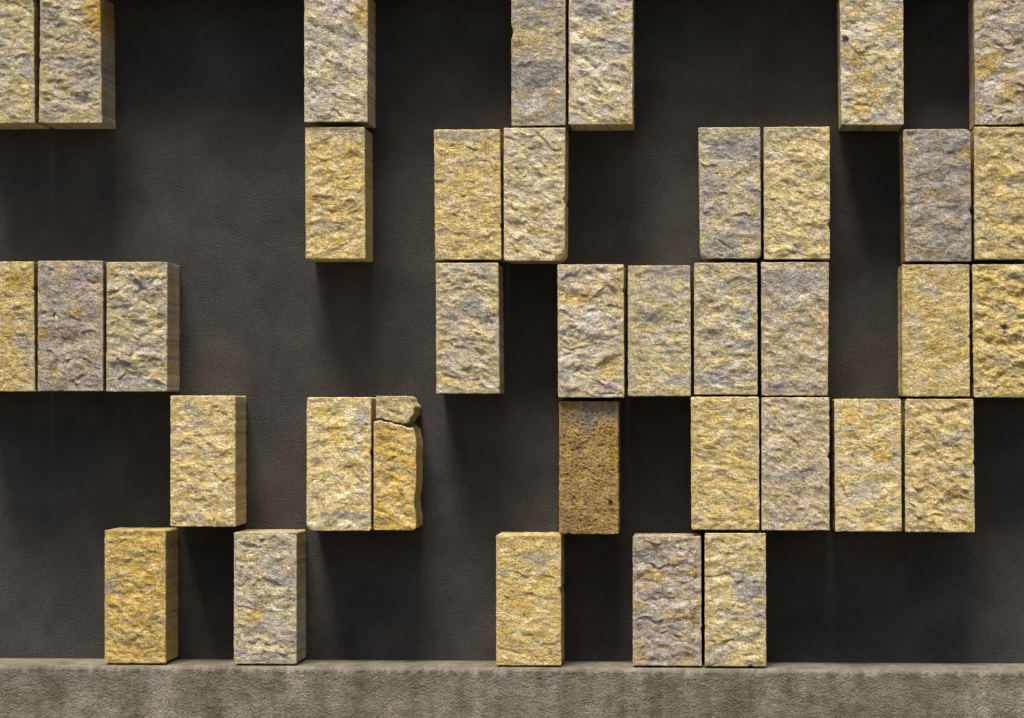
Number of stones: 37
